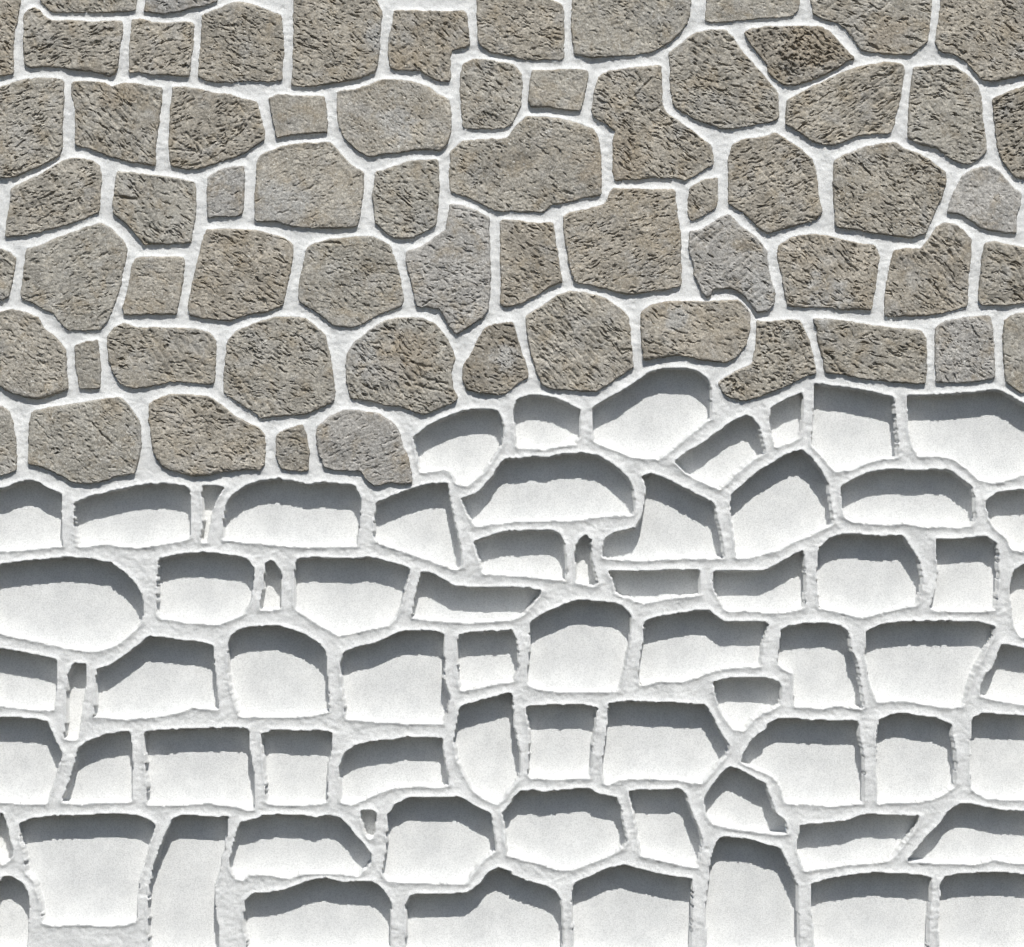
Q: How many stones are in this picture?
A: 65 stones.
